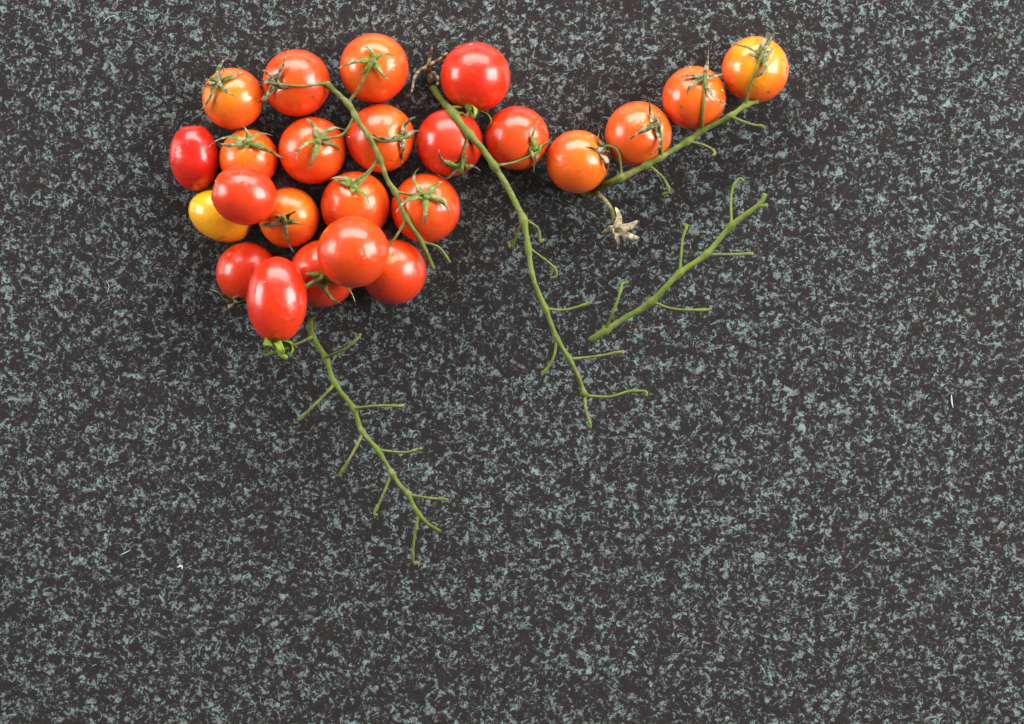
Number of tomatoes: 24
